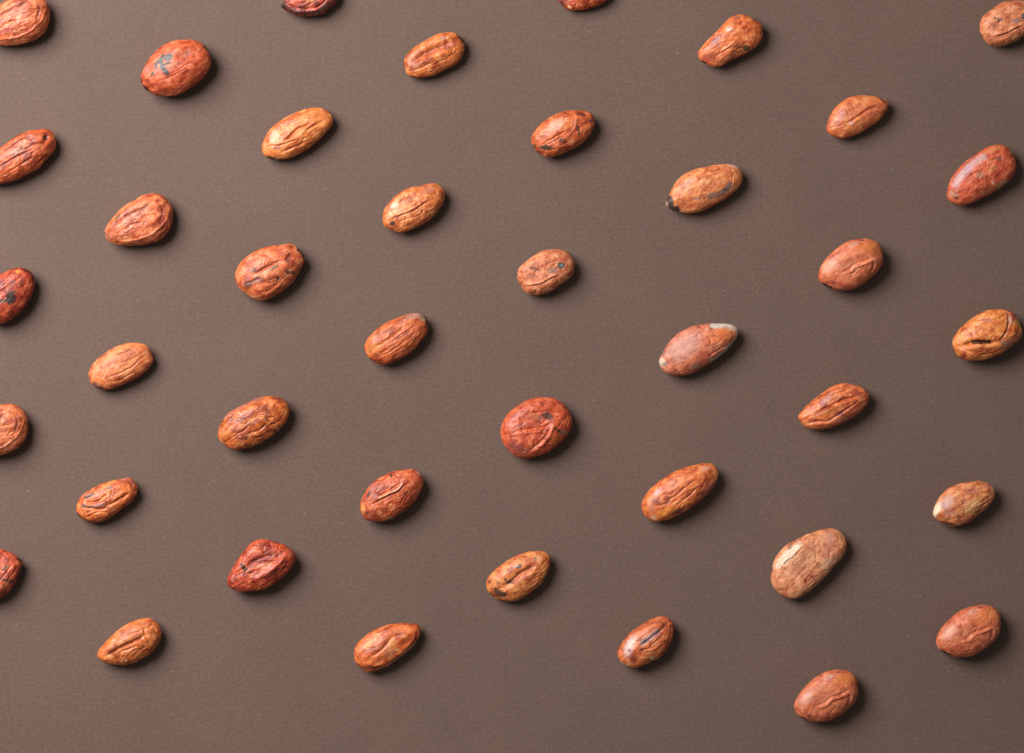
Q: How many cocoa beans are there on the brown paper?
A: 40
